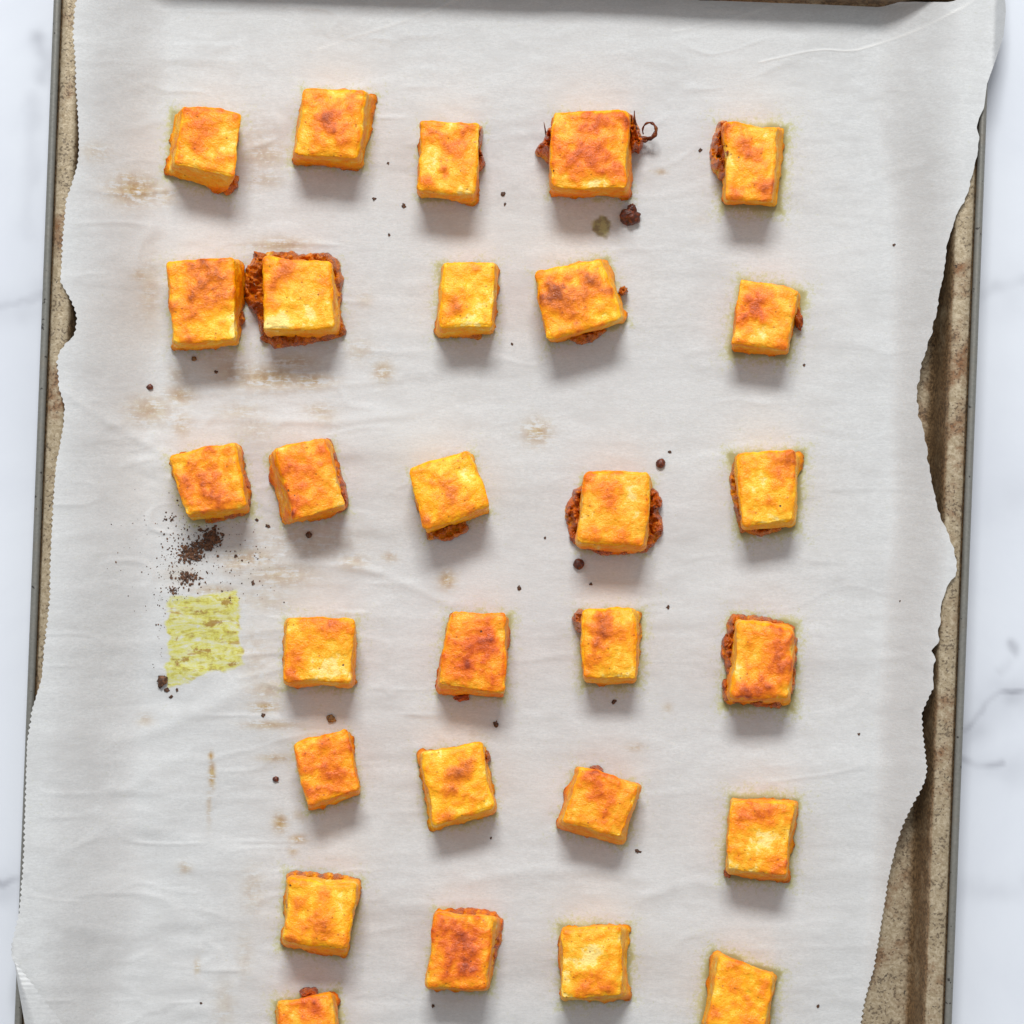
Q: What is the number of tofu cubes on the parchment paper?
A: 28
